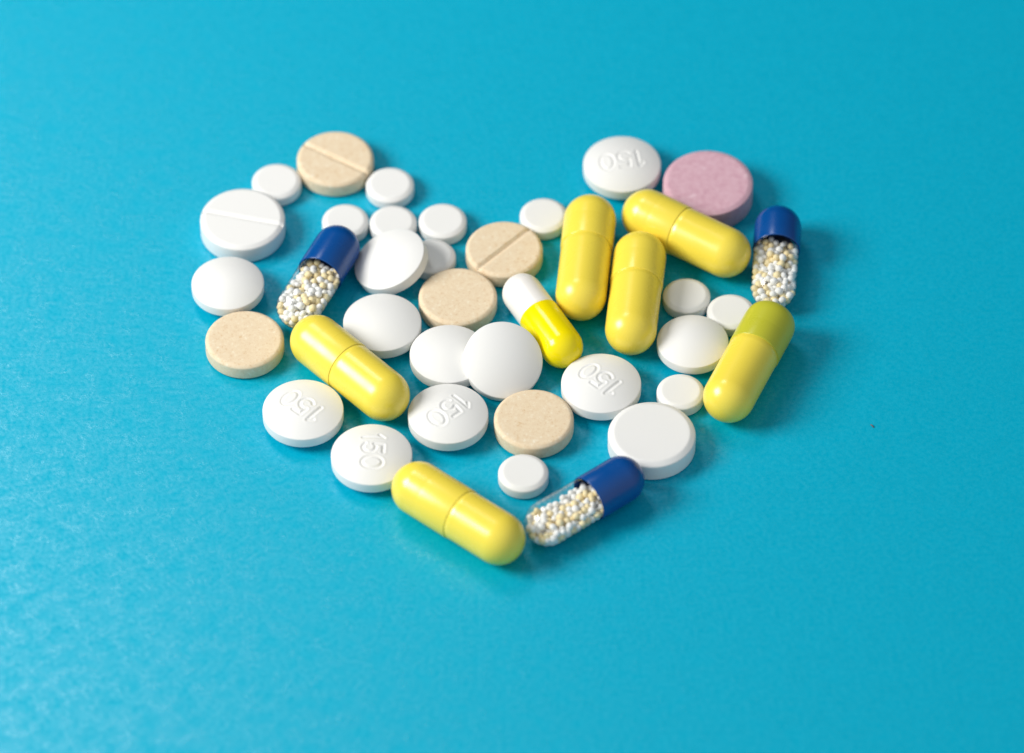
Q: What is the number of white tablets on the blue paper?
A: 24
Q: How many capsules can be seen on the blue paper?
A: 10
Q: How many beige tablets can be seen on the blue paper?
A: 5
